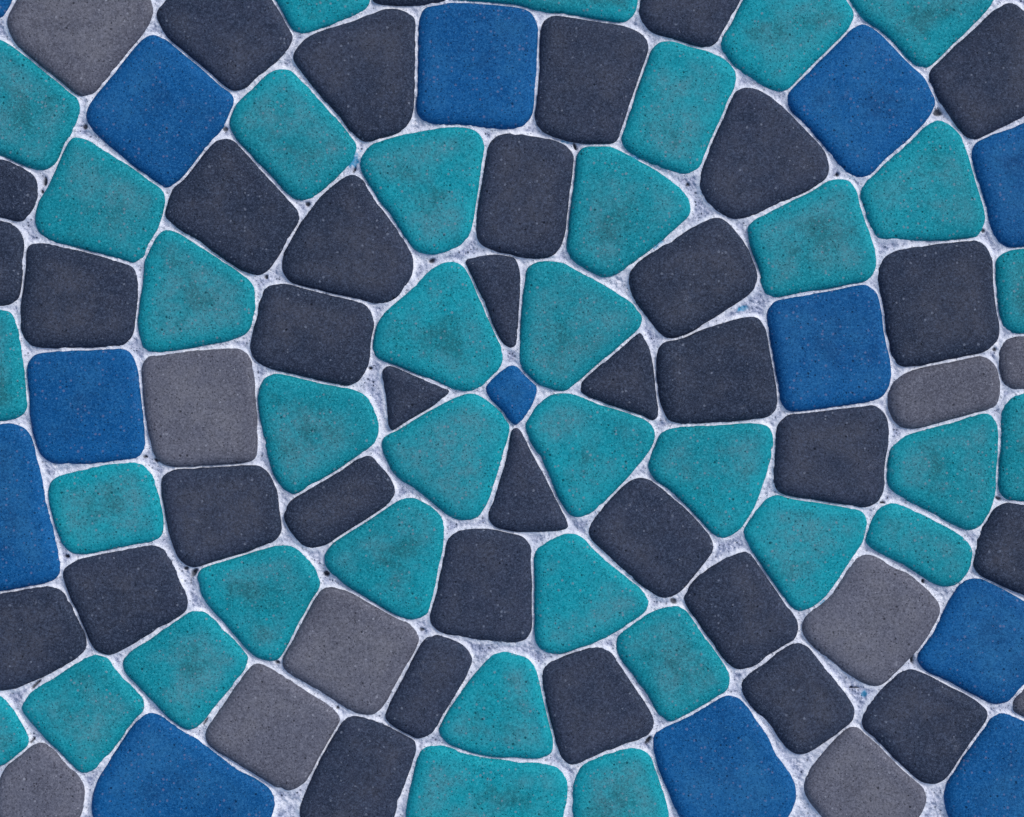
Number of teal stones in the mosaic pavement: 36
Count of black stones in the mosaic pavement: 35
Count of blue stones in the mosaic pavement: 13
